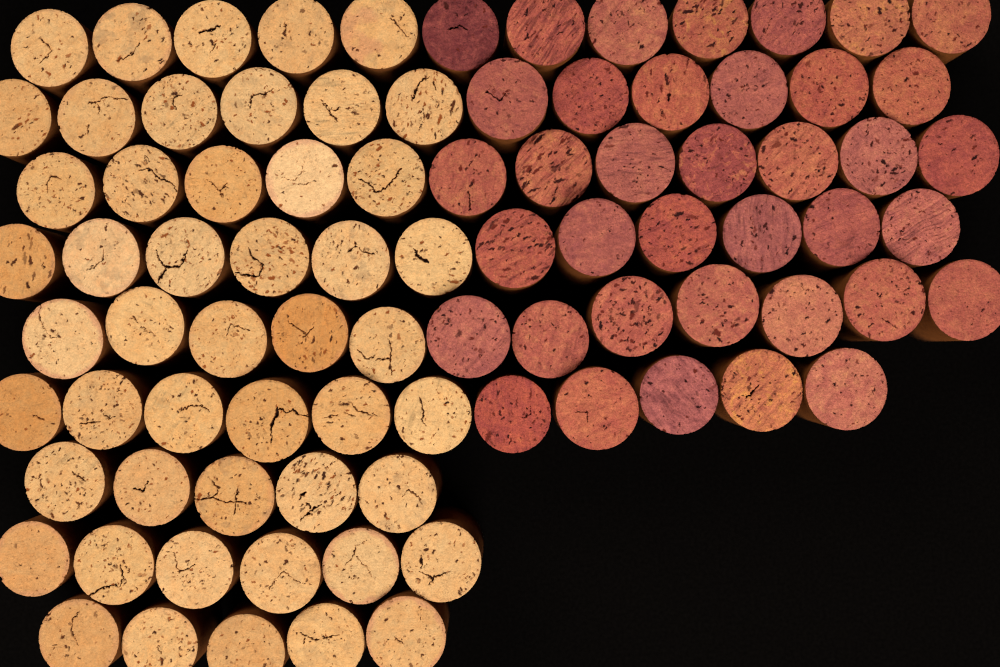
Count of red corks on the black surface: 38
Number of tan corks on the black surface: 49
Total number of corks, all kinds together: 87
